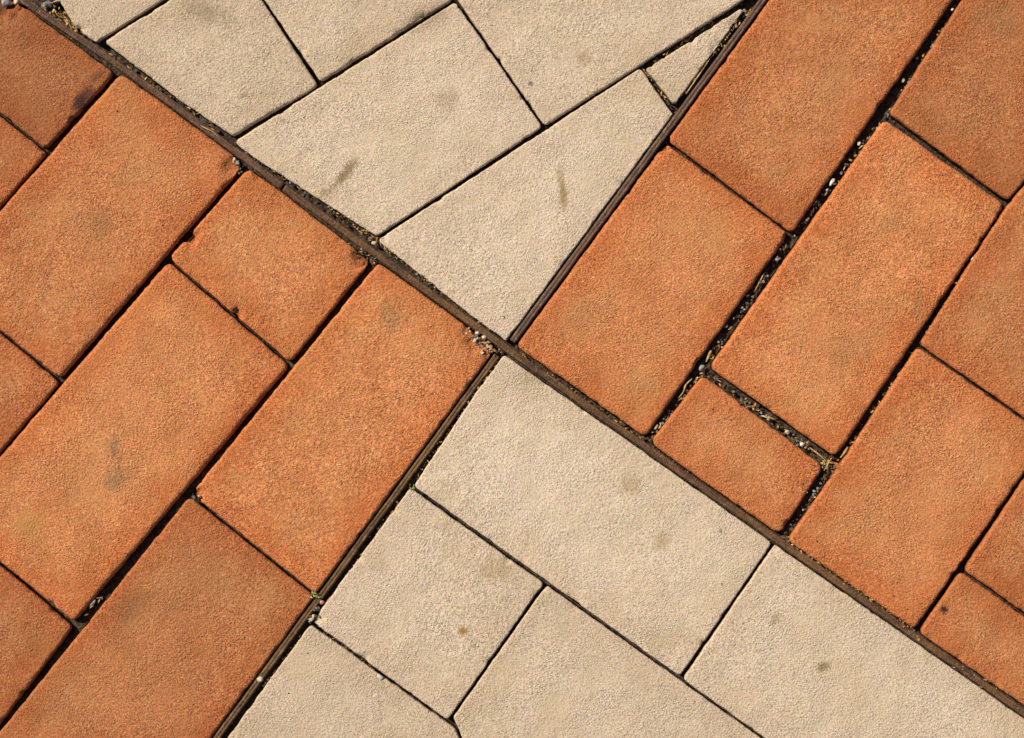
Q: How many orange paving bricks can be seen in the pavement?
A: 18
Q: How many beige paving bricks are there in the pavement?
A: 12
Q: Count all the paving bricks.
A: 30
